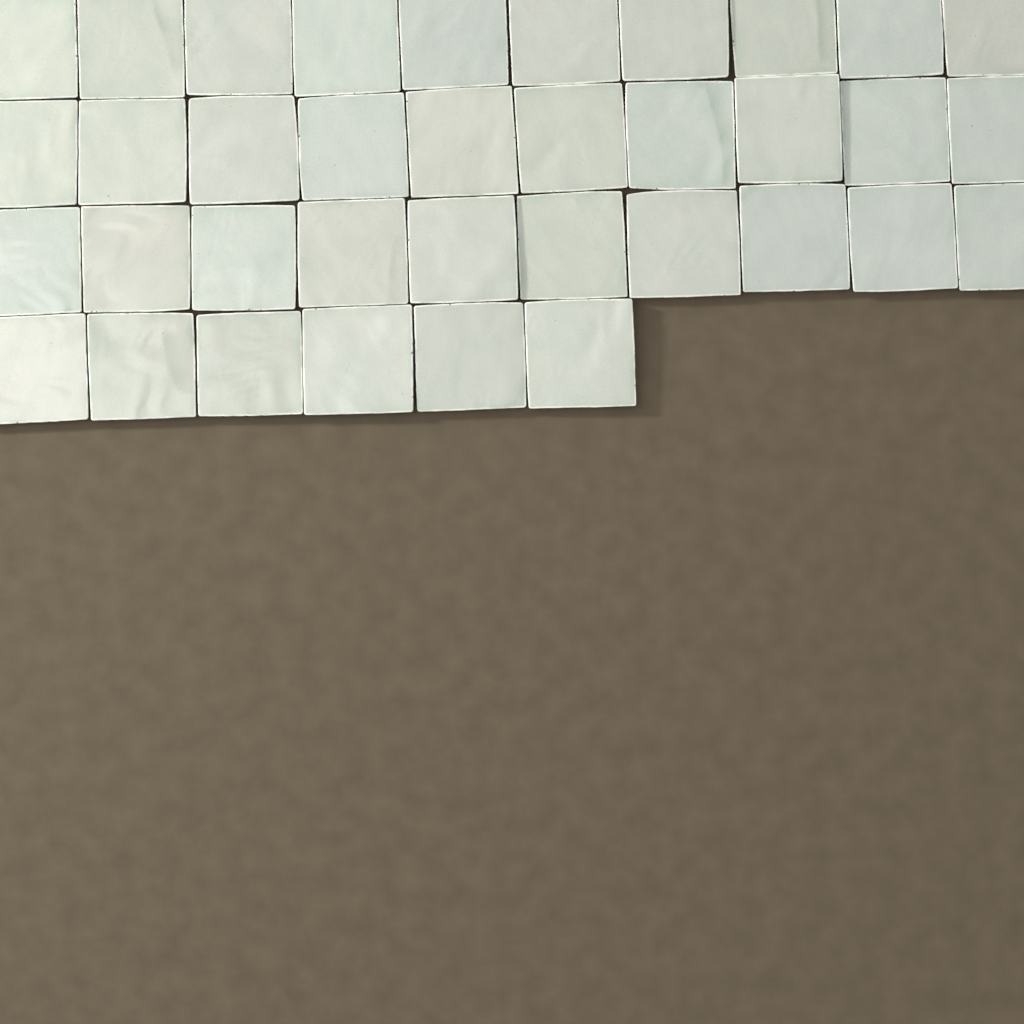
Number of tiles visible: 36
